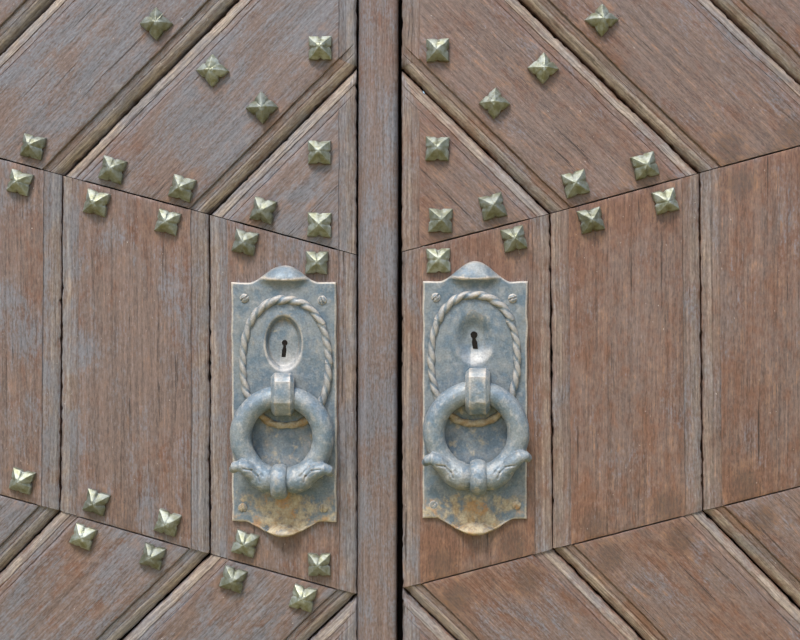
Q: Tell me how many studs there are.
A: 37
